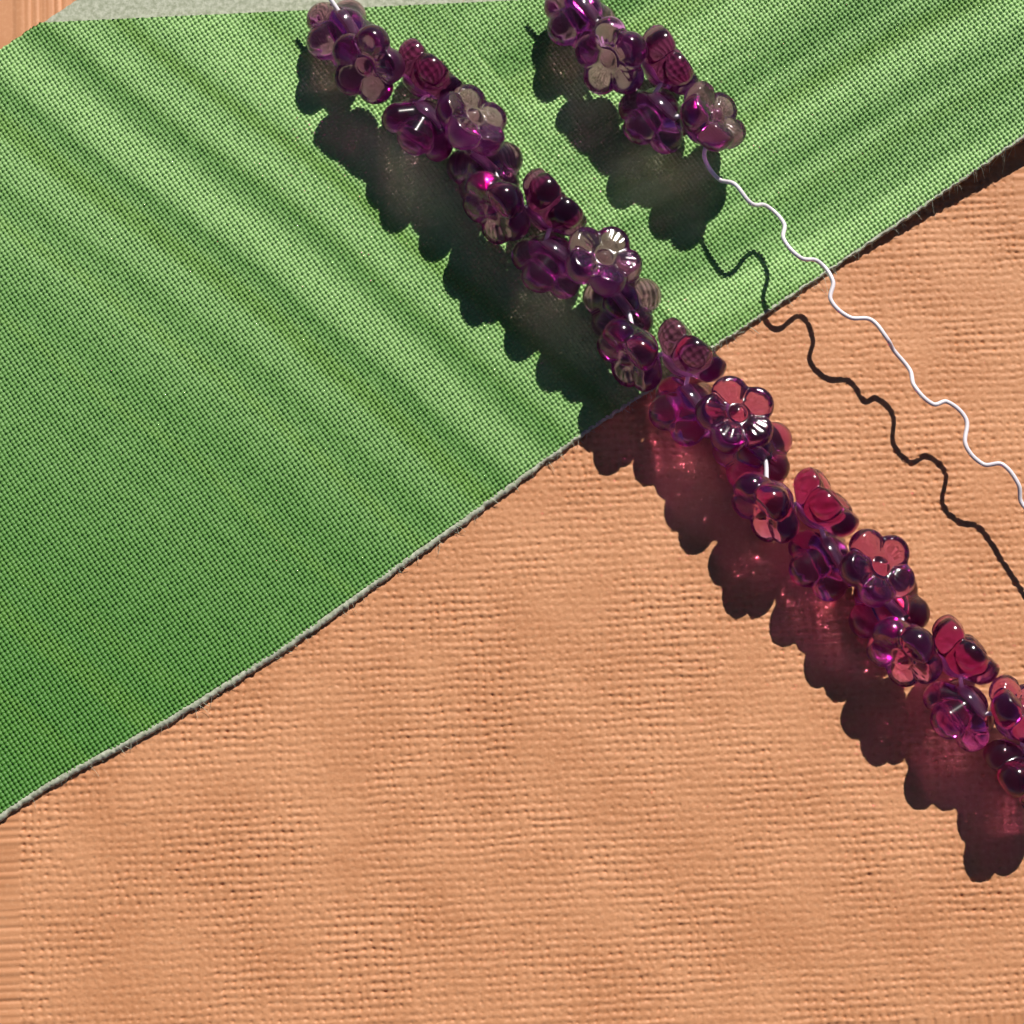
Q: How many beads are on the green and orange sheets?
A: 31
